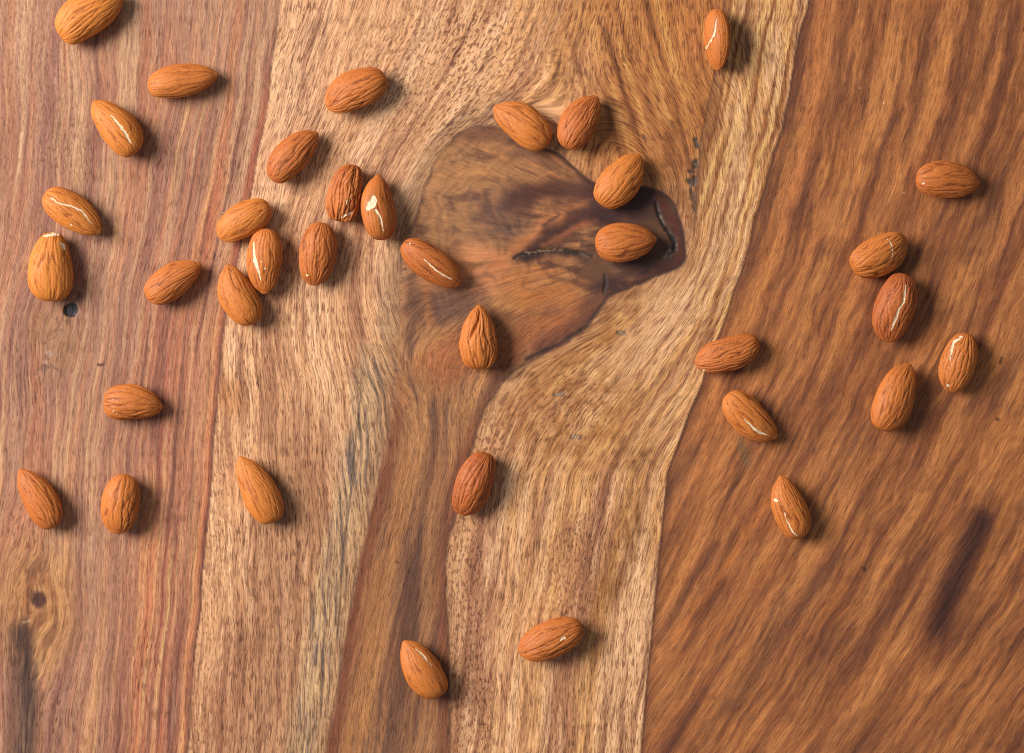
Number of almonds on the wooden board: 36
